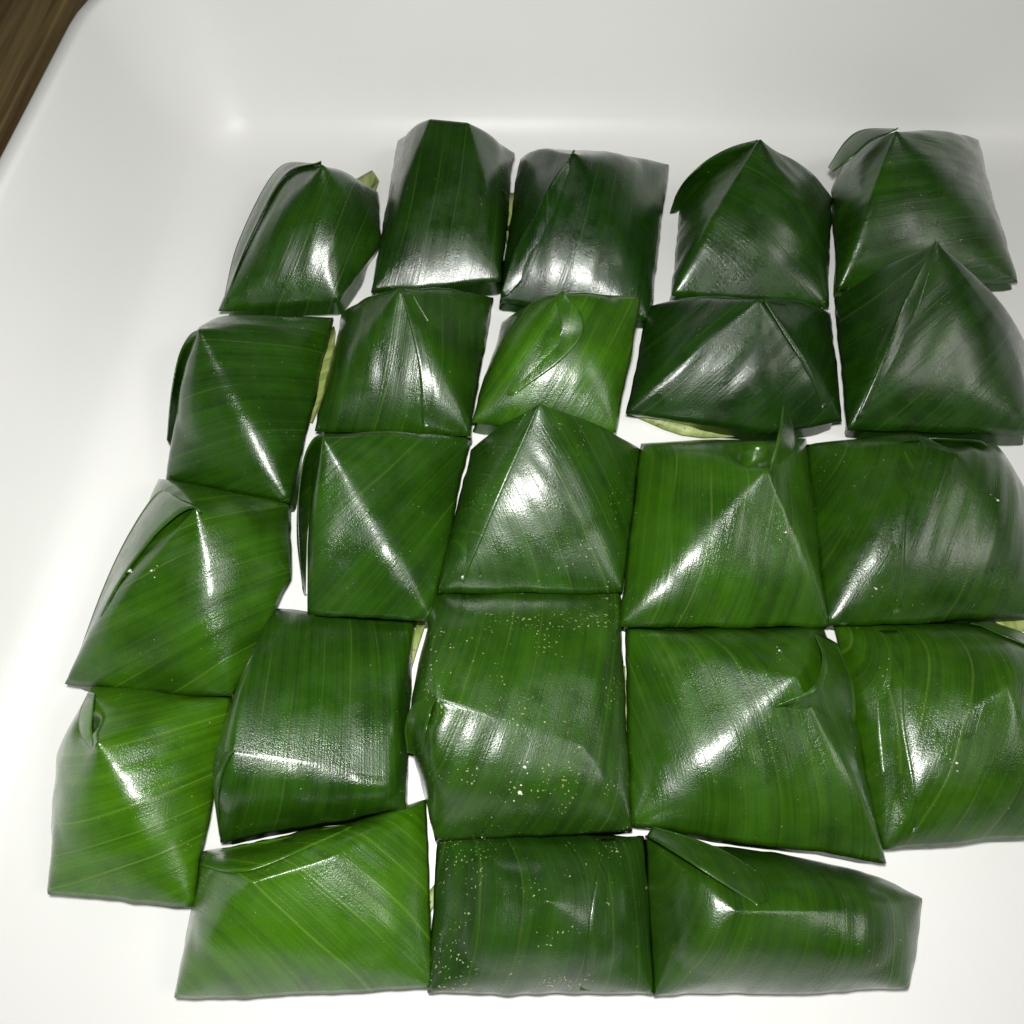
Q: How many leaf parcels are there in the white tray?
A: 23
